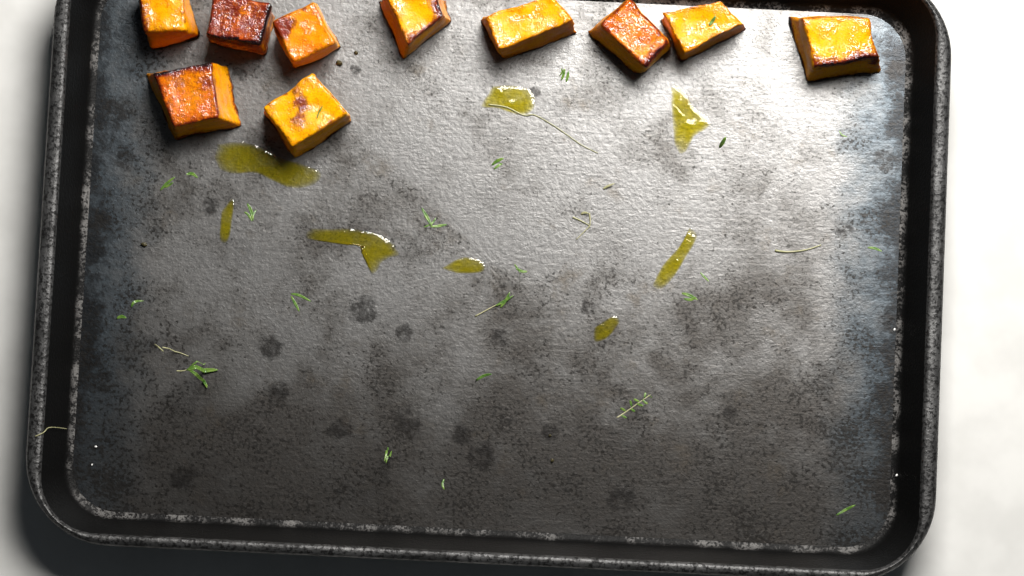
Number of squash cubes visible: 10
